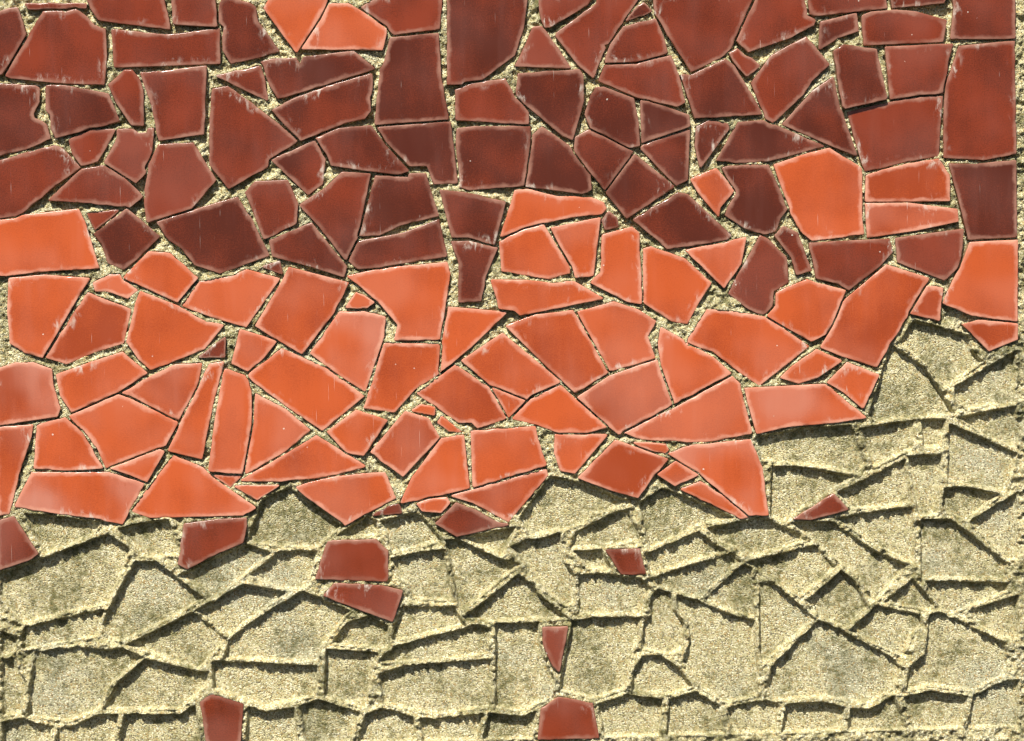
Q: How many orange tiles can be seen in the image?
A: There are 76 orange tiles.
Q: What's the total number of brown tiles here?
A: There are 89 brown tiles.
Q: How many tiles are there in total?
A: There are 165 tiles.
